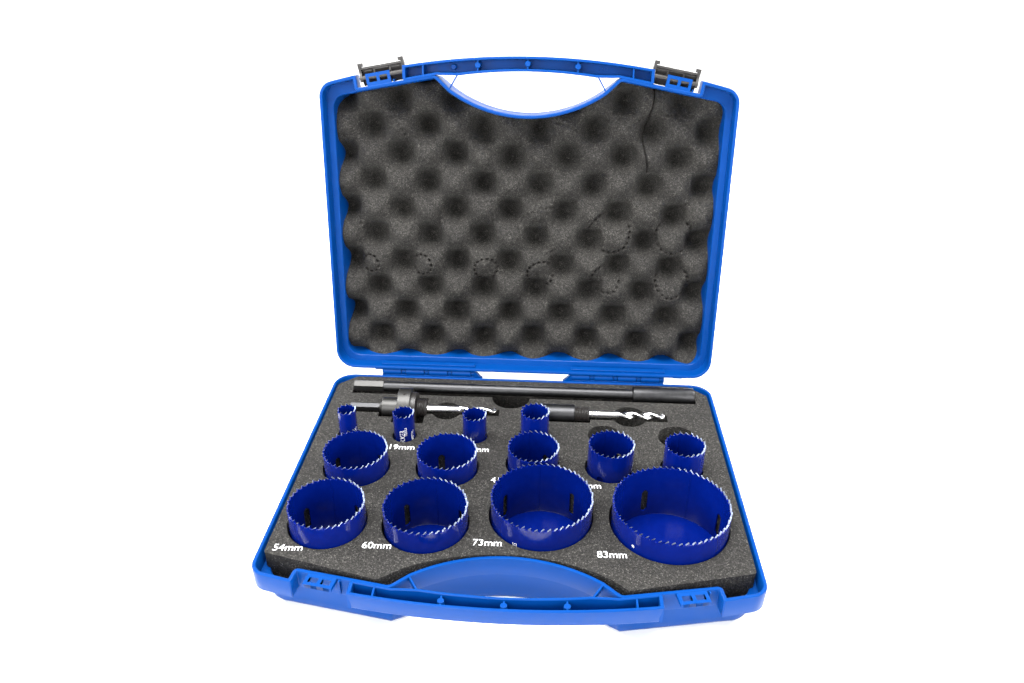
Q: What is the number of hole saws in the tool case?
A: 13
